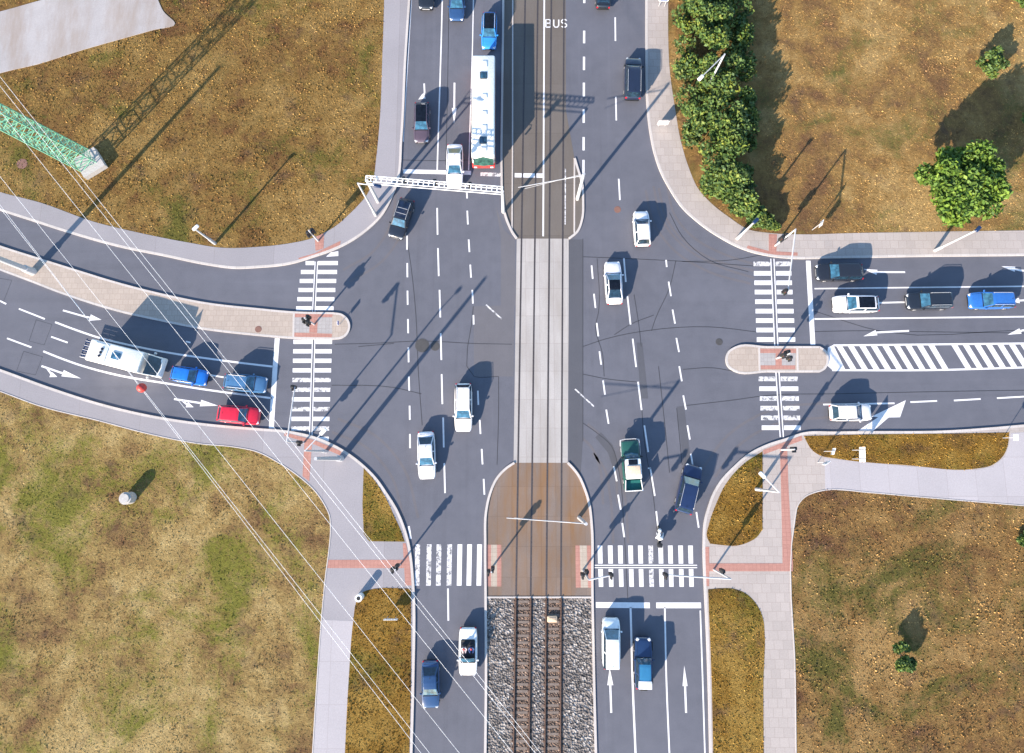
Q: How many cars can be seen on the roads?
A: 25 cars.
